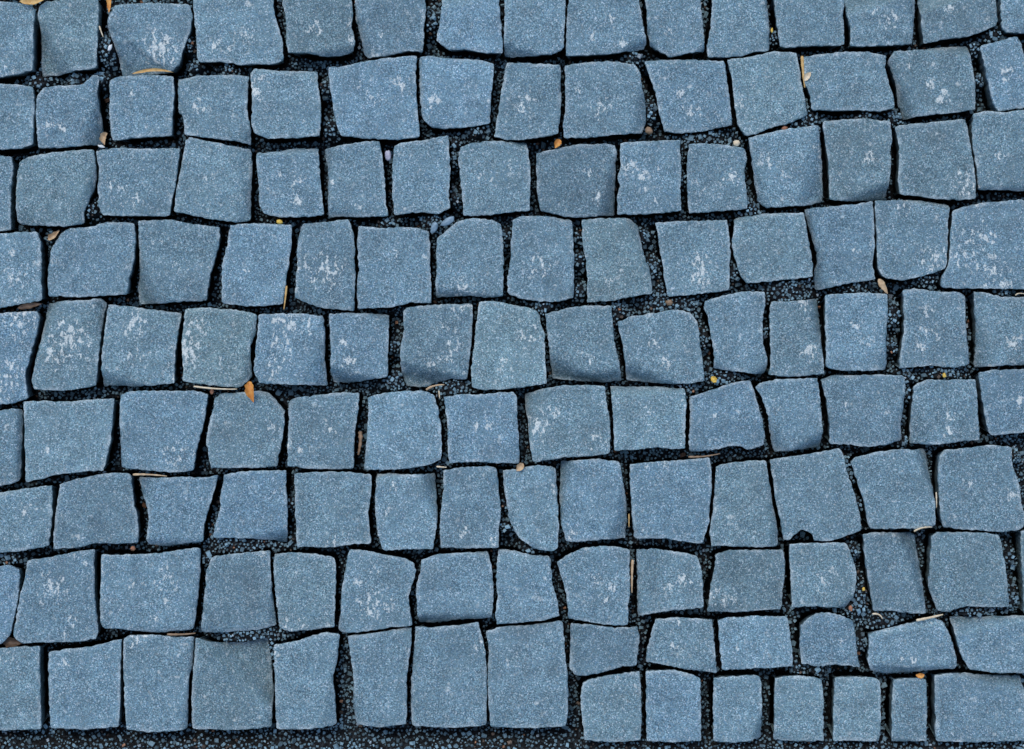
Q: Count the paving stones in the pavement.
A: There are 137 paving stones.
